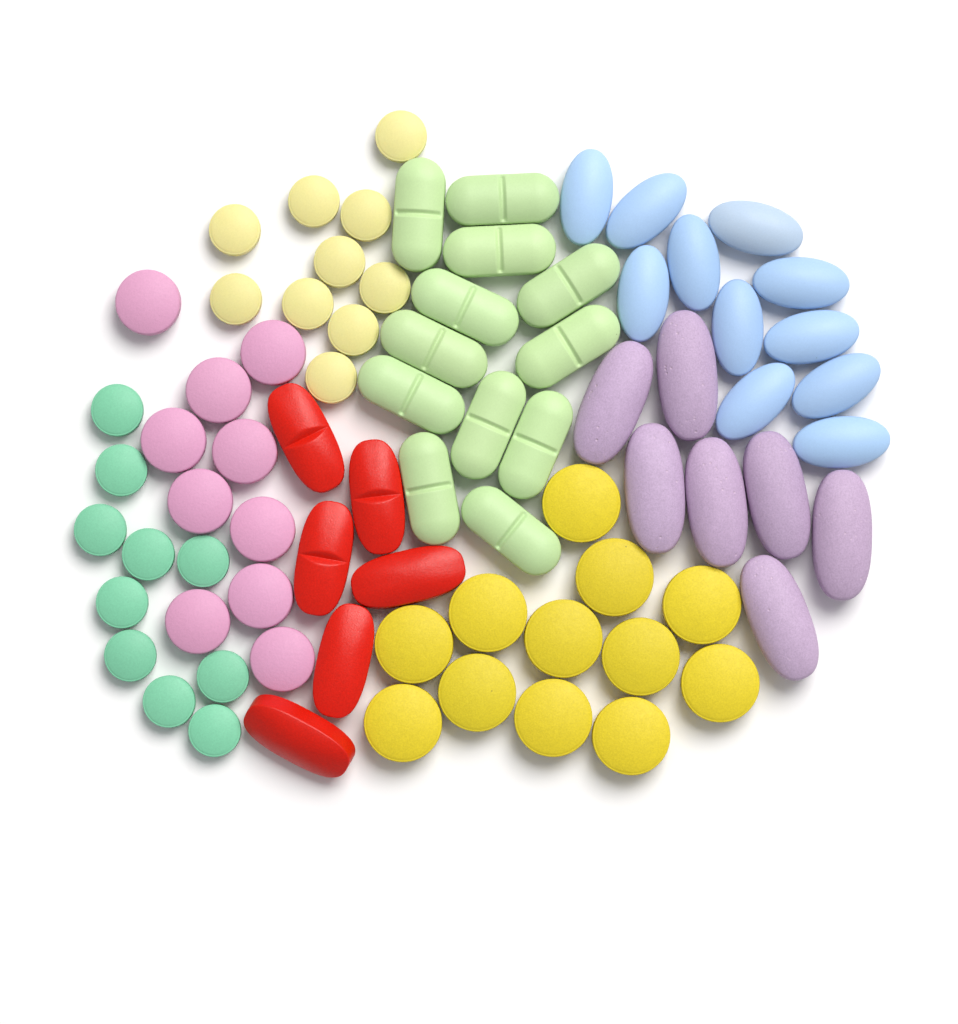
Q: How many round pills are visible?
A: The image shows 42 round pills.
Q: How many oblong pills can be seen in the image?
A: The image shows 36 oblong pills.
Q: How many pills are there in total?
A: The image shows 78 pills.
